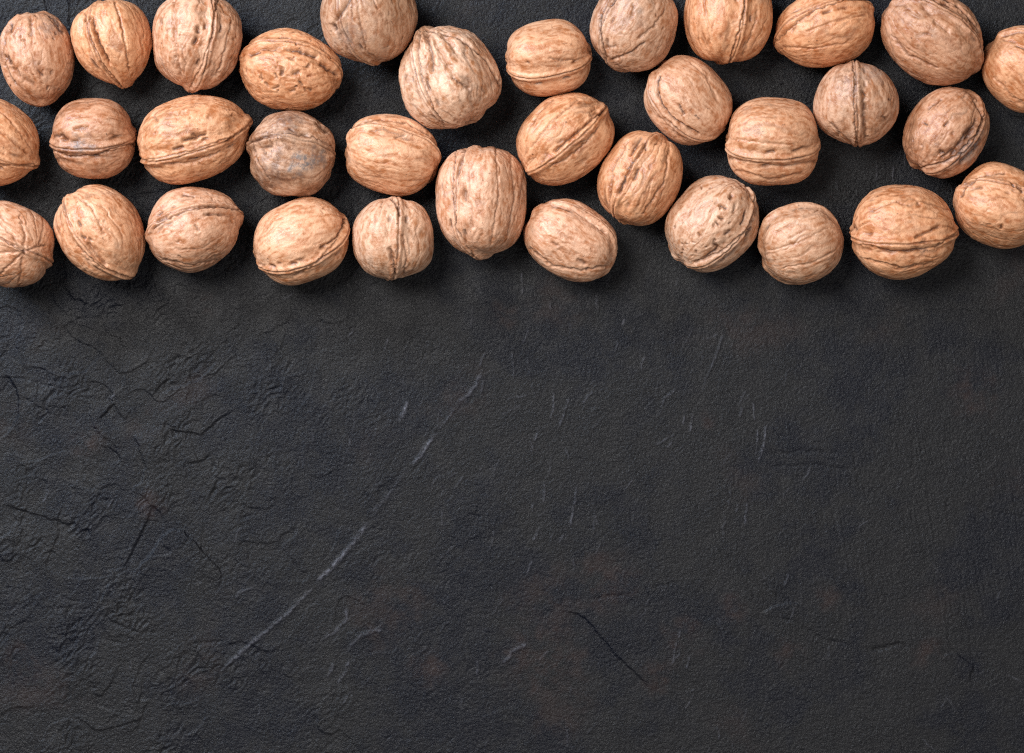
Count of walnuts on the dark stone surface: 34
